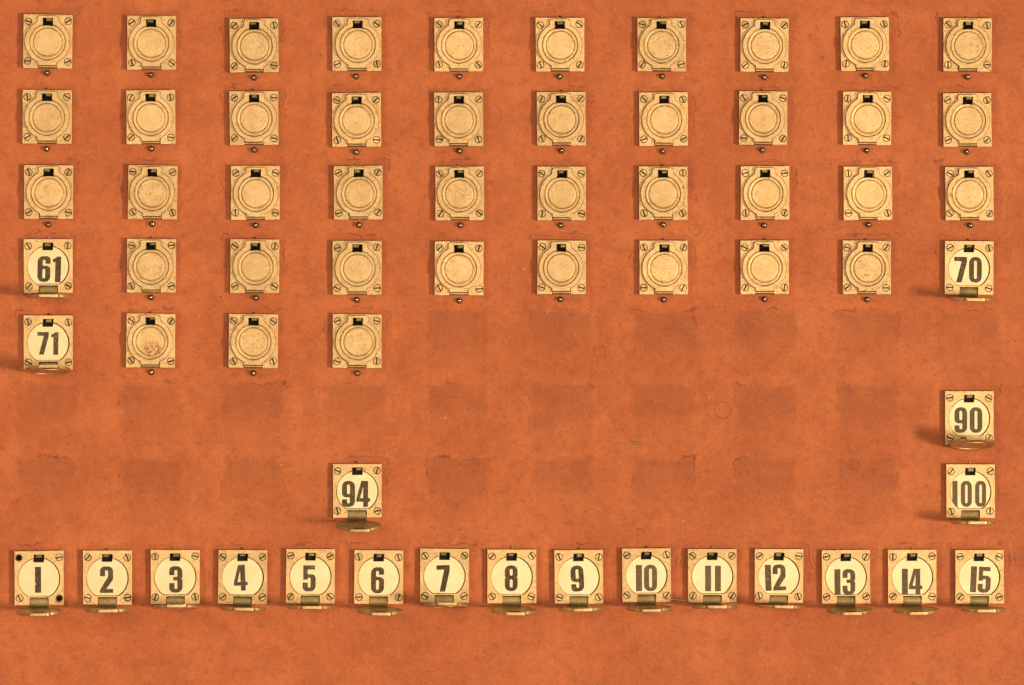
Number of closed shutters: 41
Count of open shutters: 21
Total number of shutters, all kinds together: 62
